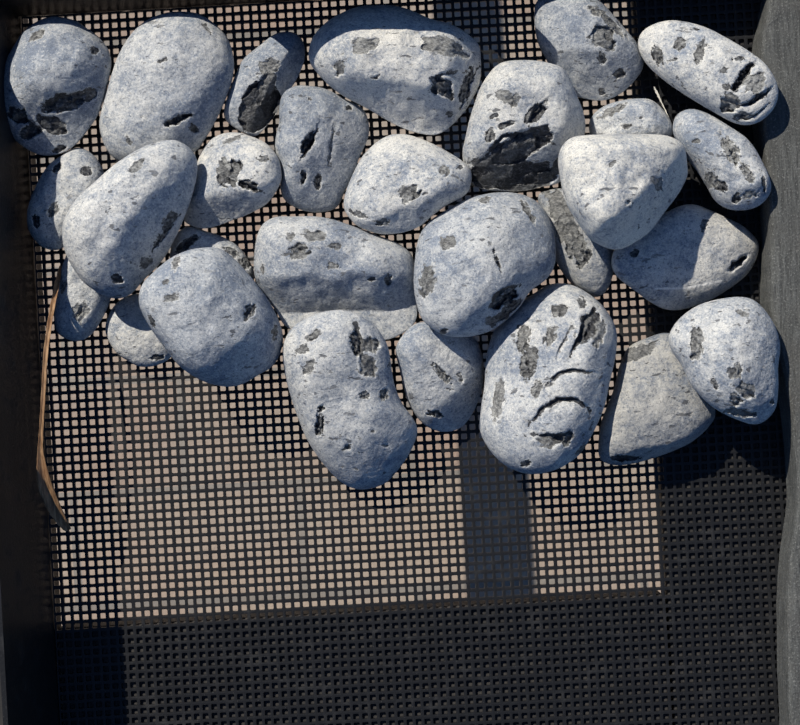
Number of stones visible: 28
